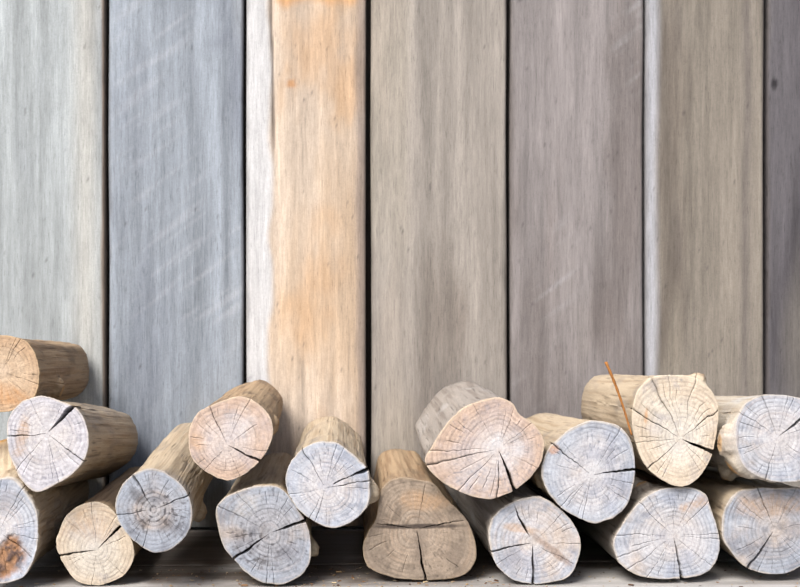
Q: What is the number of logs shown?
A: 16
